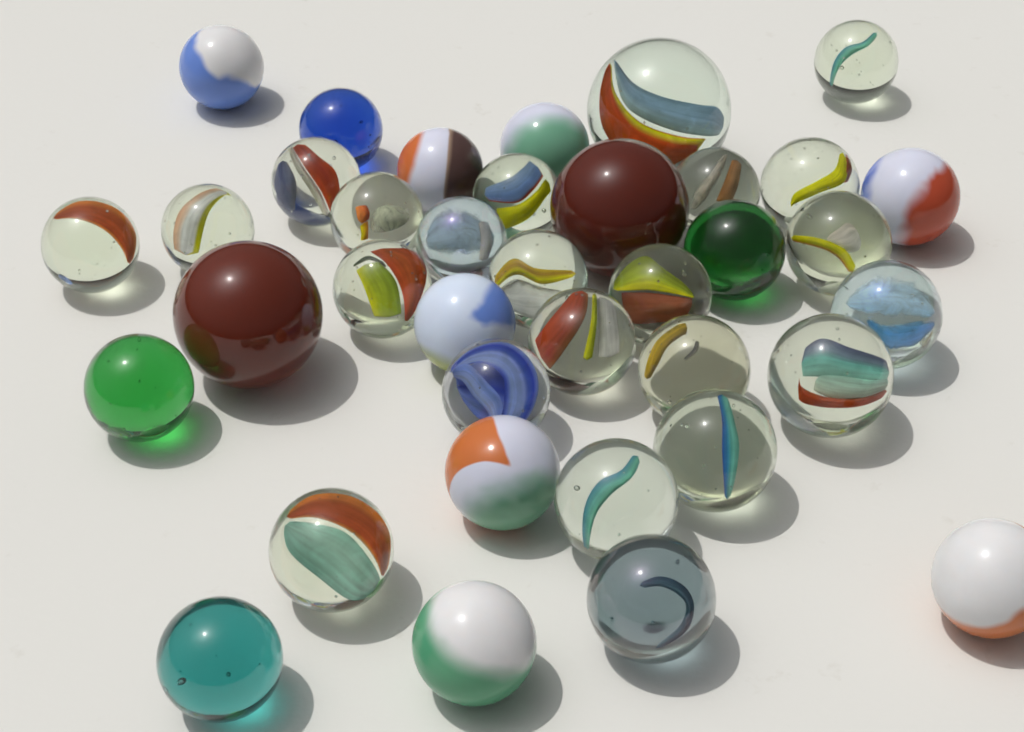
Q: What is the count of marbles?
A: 37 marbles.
